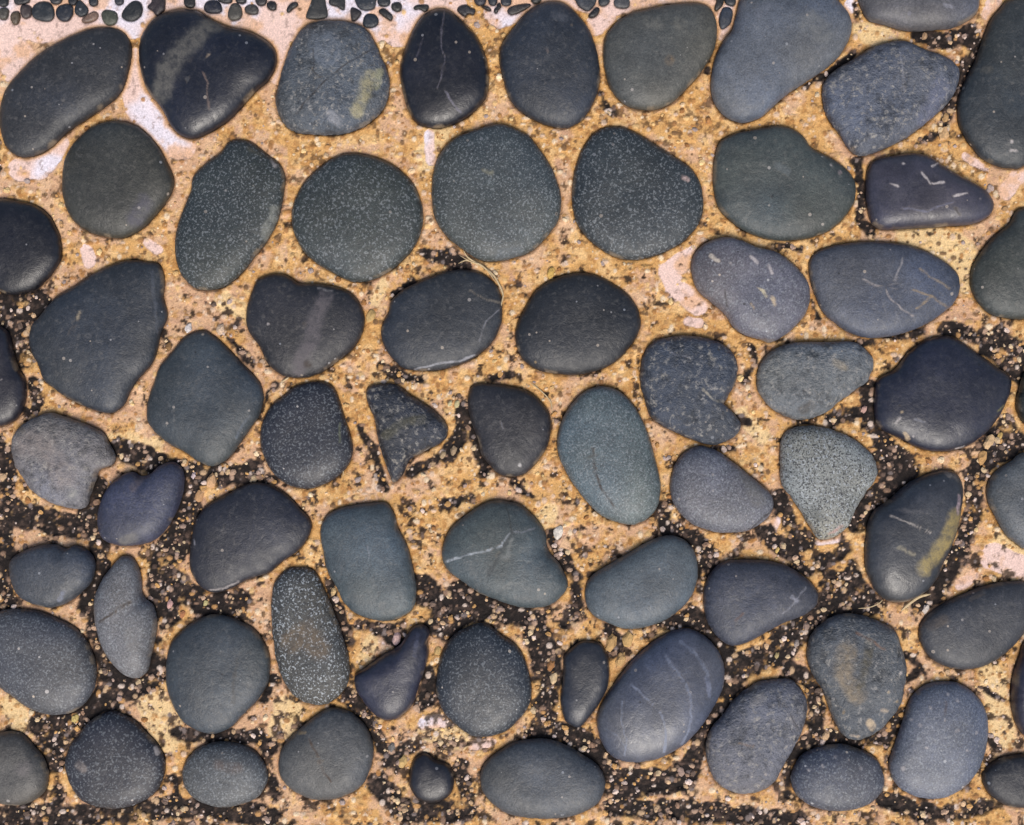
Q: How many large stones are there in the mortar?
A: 68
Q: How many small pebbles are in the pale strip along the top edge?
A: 49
